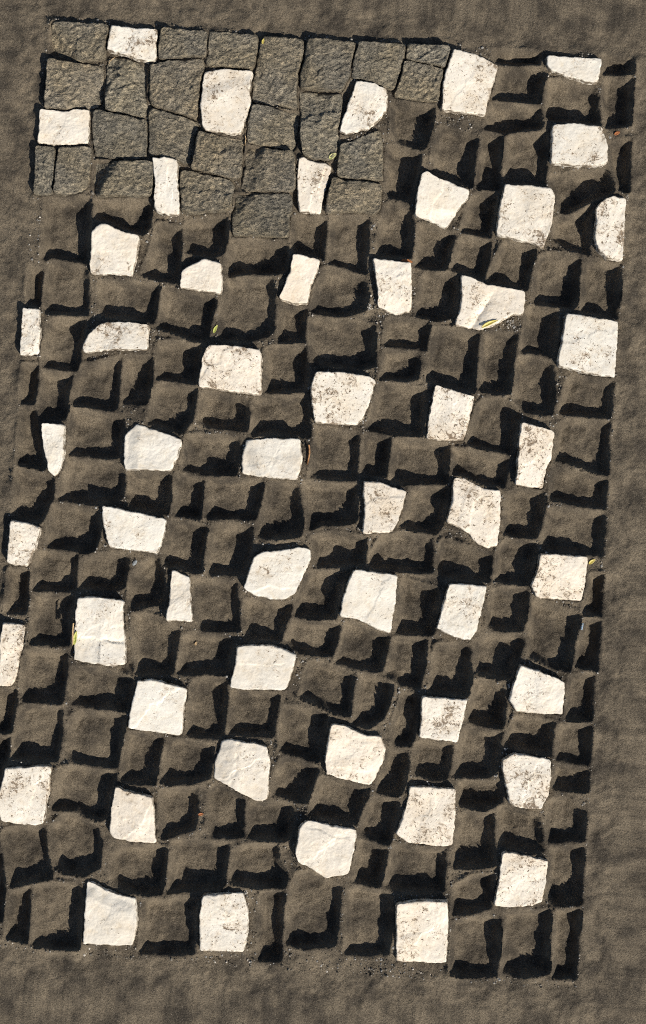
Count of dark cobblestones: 24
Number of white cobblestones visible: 53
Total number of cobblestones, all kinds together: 77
